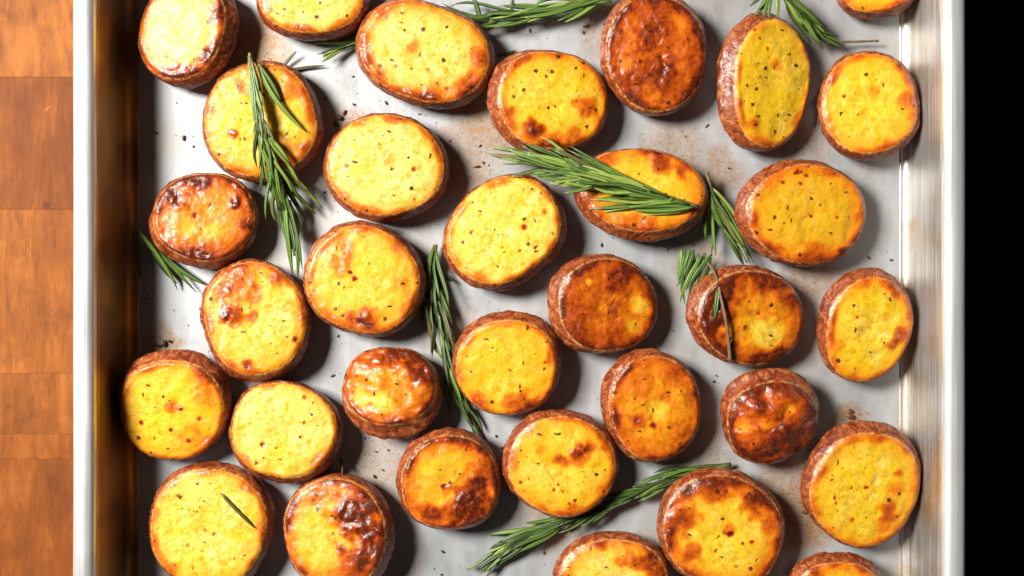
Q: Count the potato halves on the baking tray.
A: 33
